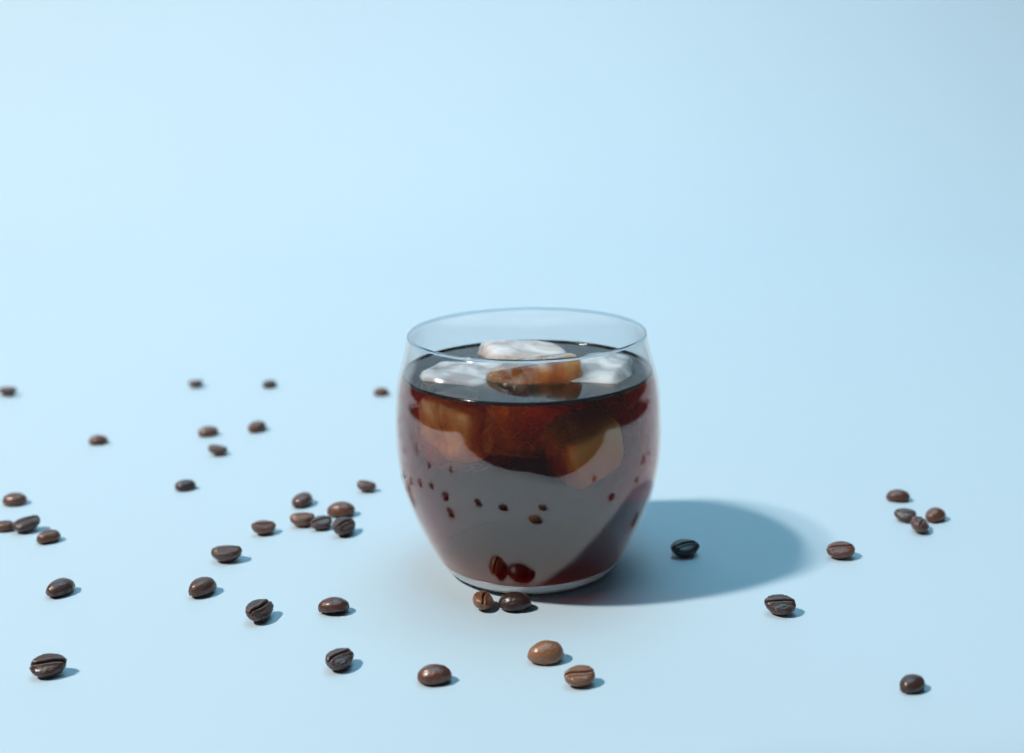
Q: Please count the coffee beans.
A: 40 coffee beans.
